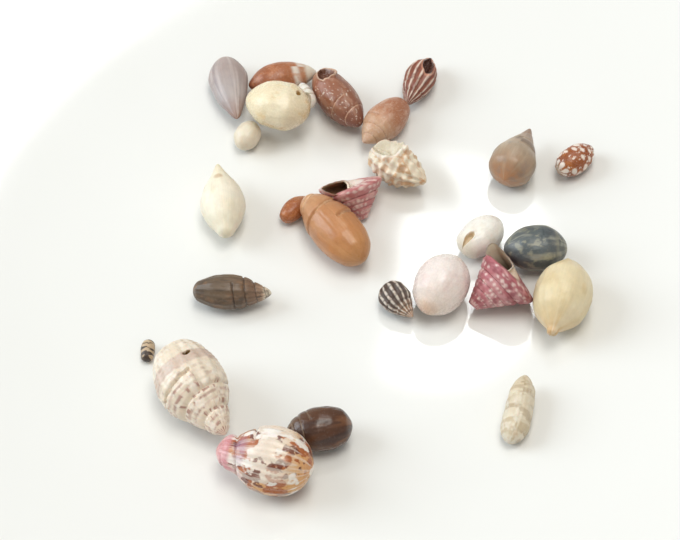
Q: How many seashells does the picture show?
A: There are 27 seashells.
